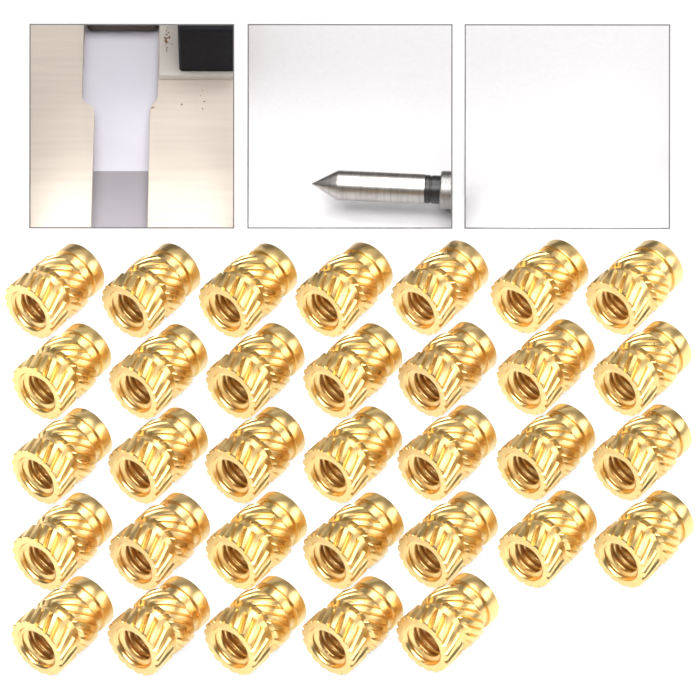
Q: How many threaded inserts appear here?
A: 33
